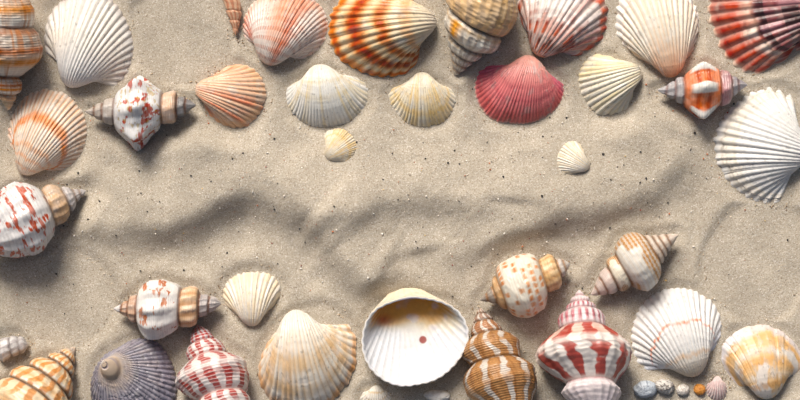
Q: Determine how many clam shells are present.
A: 23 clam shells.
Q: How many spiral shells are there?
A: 14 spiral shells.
